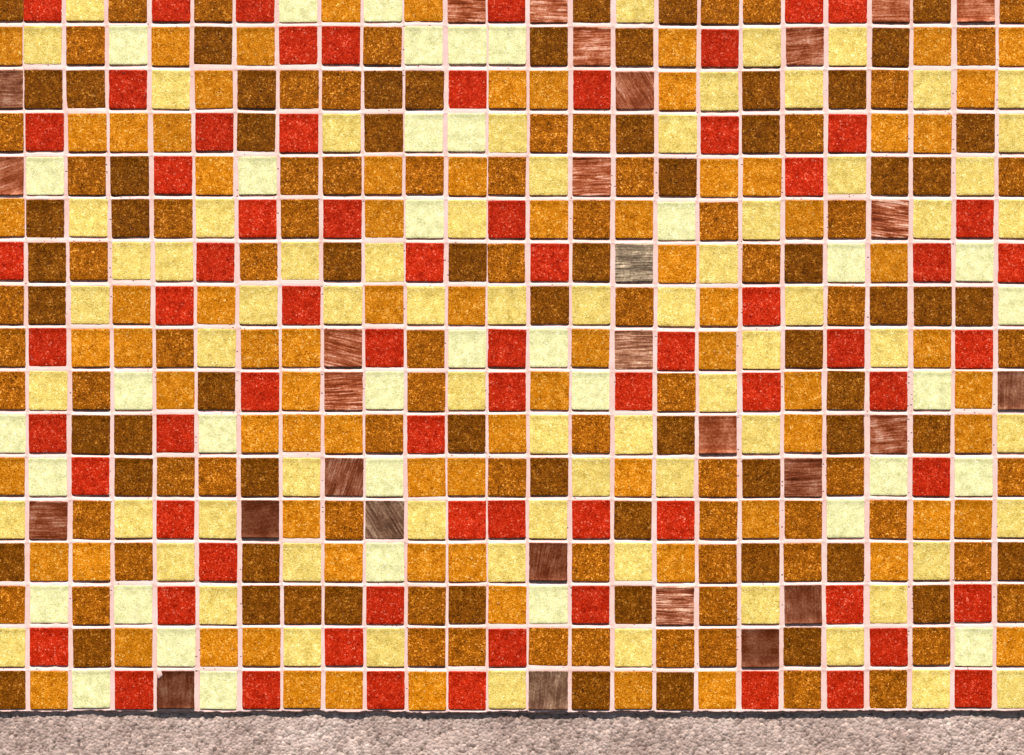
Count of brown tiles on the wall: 140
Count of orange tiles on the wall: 79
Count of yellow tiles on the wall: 71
